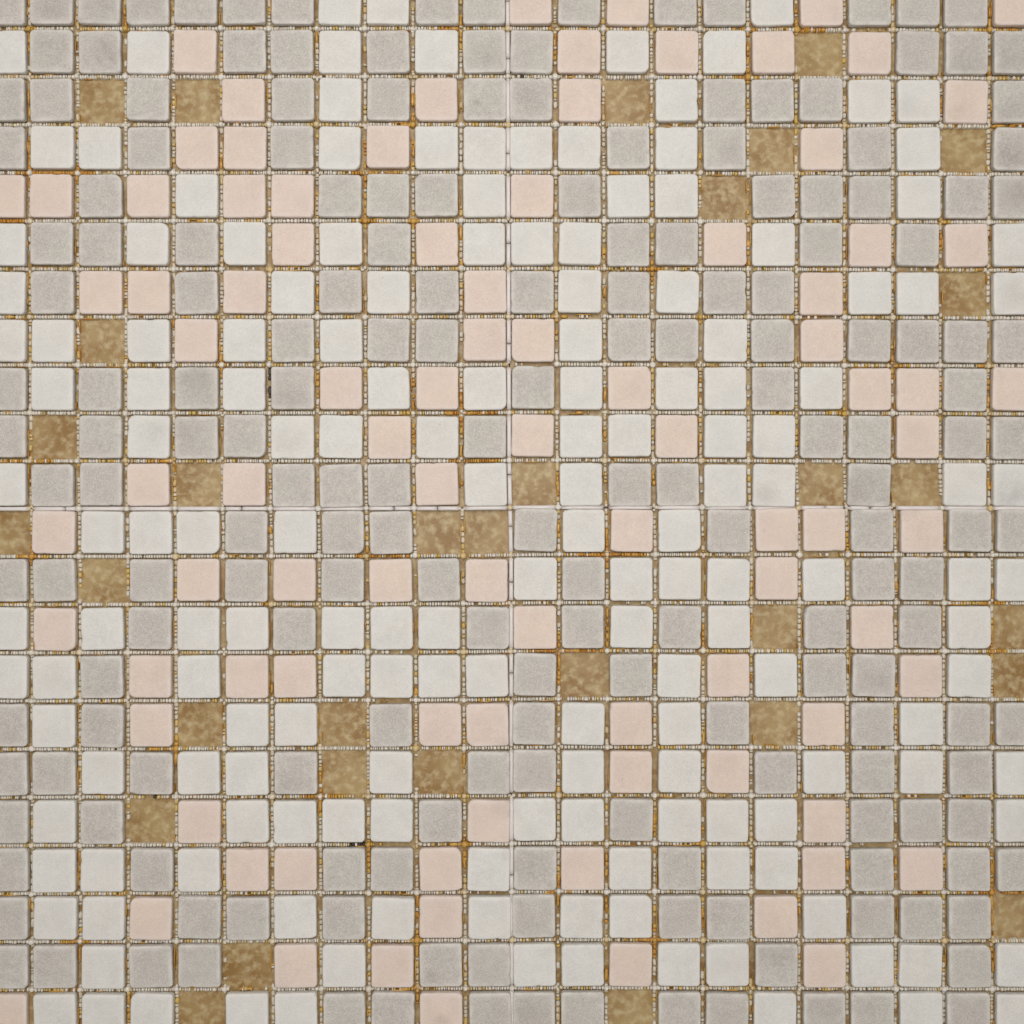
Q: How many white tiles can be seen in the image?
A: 166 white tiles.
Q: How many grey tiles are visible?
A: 193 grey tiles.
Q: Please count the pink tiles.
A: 93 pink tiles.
